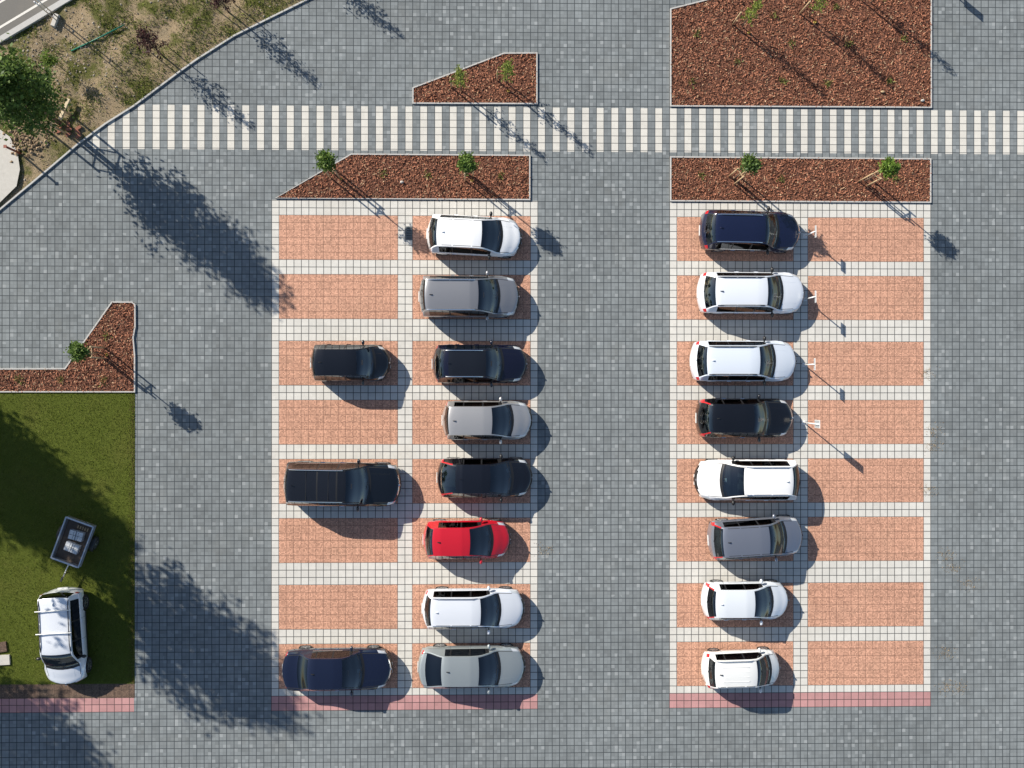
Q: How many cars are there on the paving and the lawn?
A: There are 20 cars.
